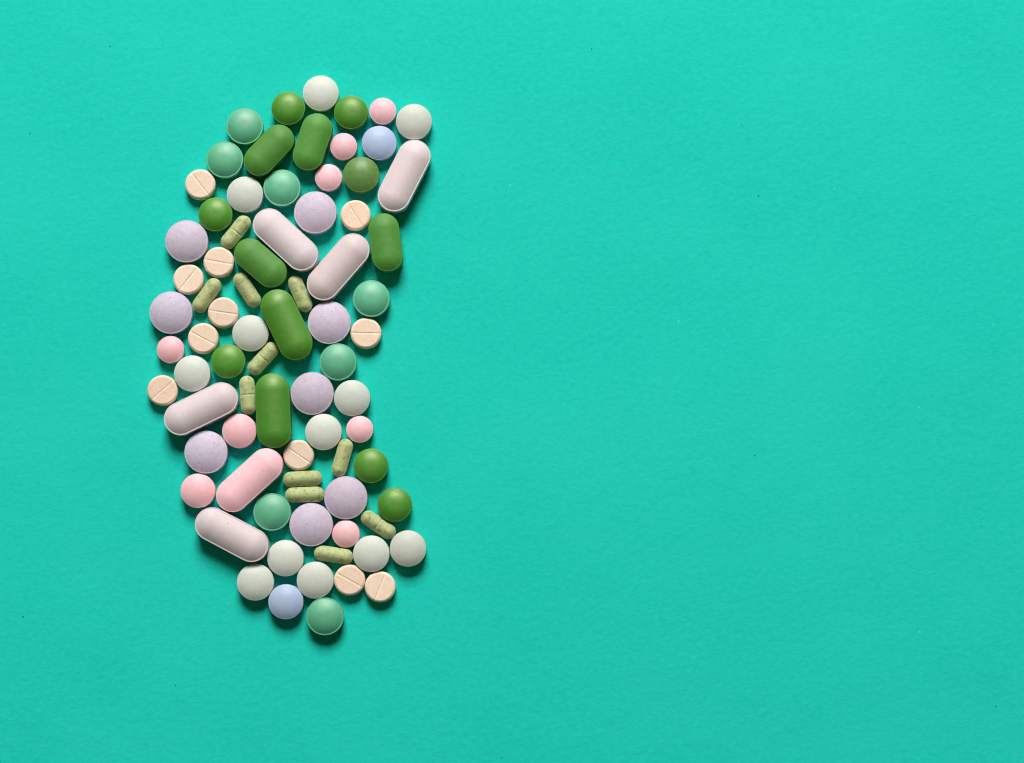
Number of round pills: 55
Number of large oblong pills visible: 12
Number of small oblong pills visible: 11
